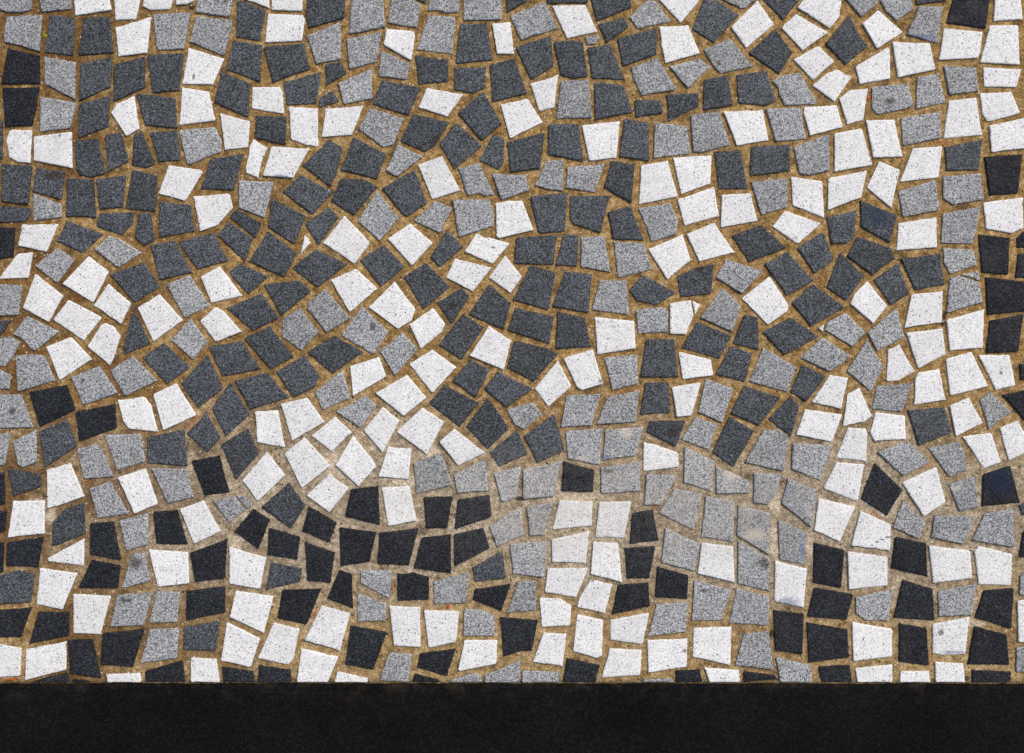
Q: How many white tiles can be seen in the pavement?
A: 179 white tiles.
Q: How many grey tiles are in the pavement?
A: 153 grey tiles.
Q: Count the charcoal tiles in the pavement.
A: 152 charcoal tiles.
